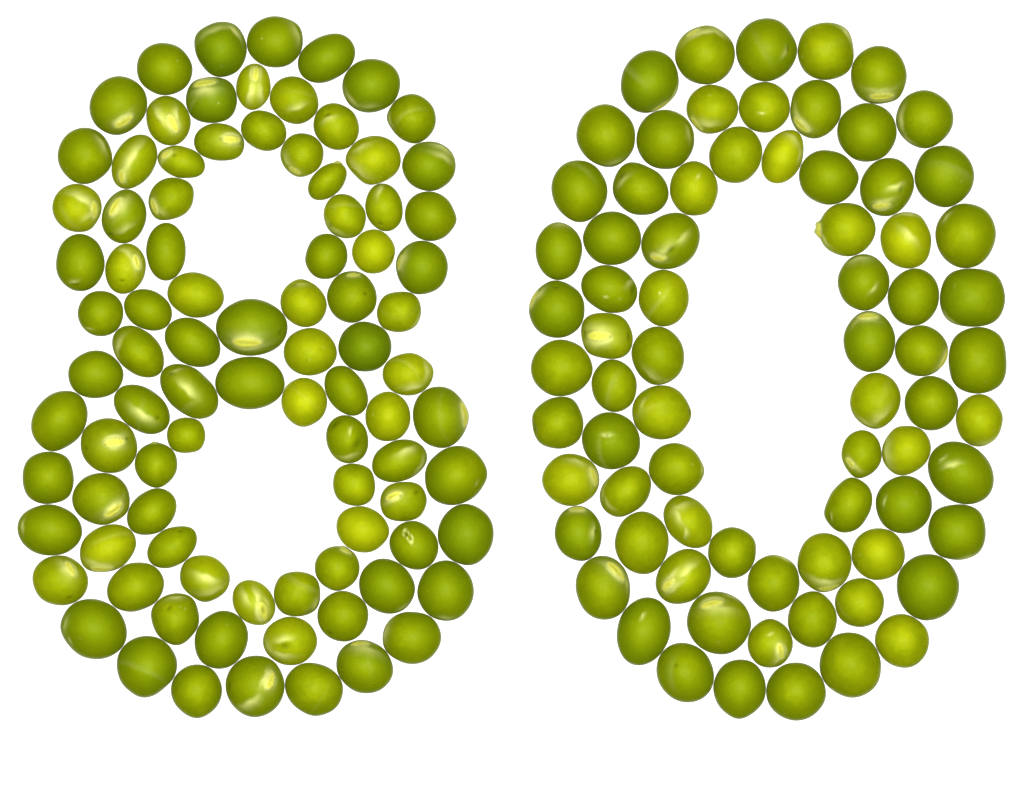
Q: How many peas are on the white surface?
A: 164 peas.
